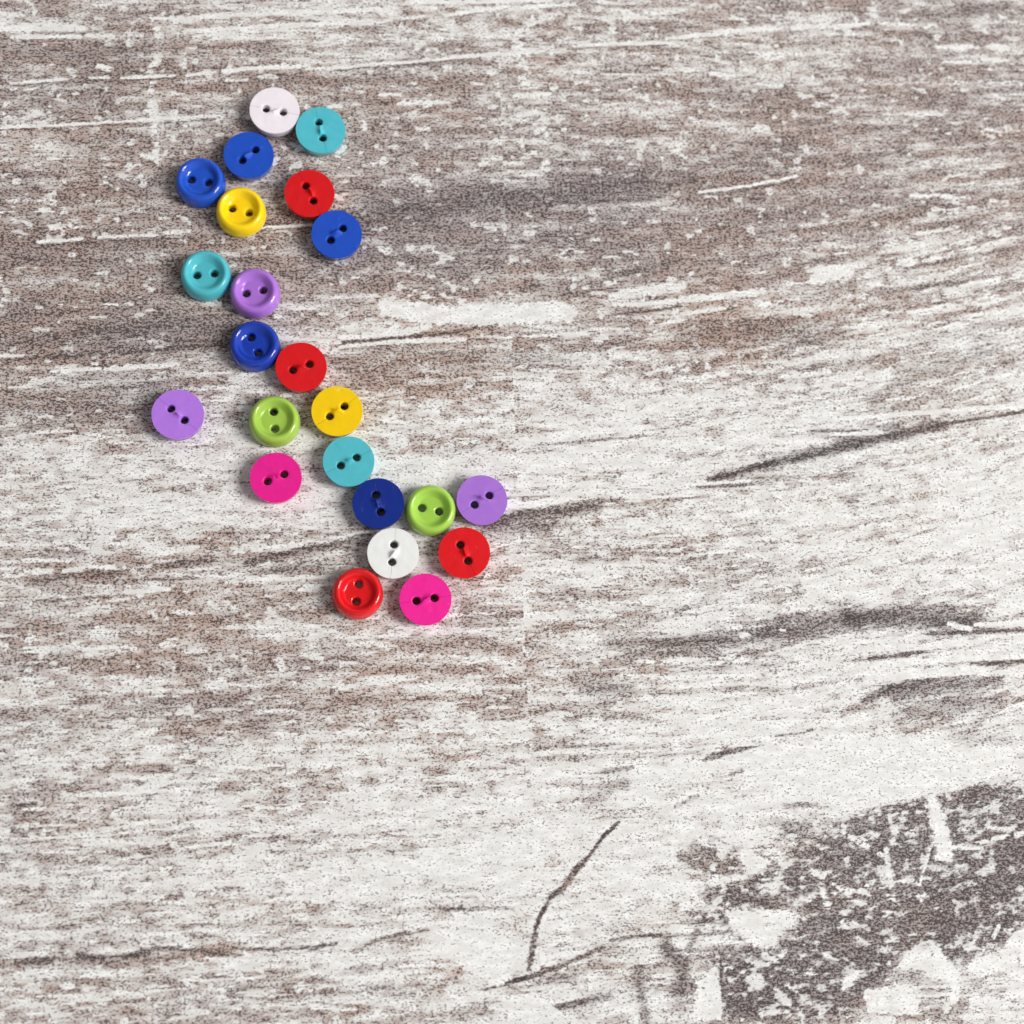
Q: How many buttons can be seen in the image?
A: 23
